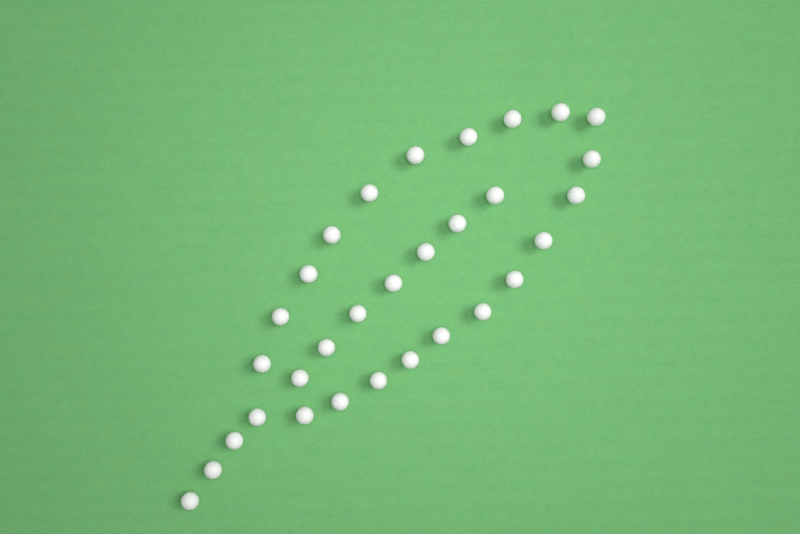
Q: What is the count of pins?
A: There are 31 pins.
